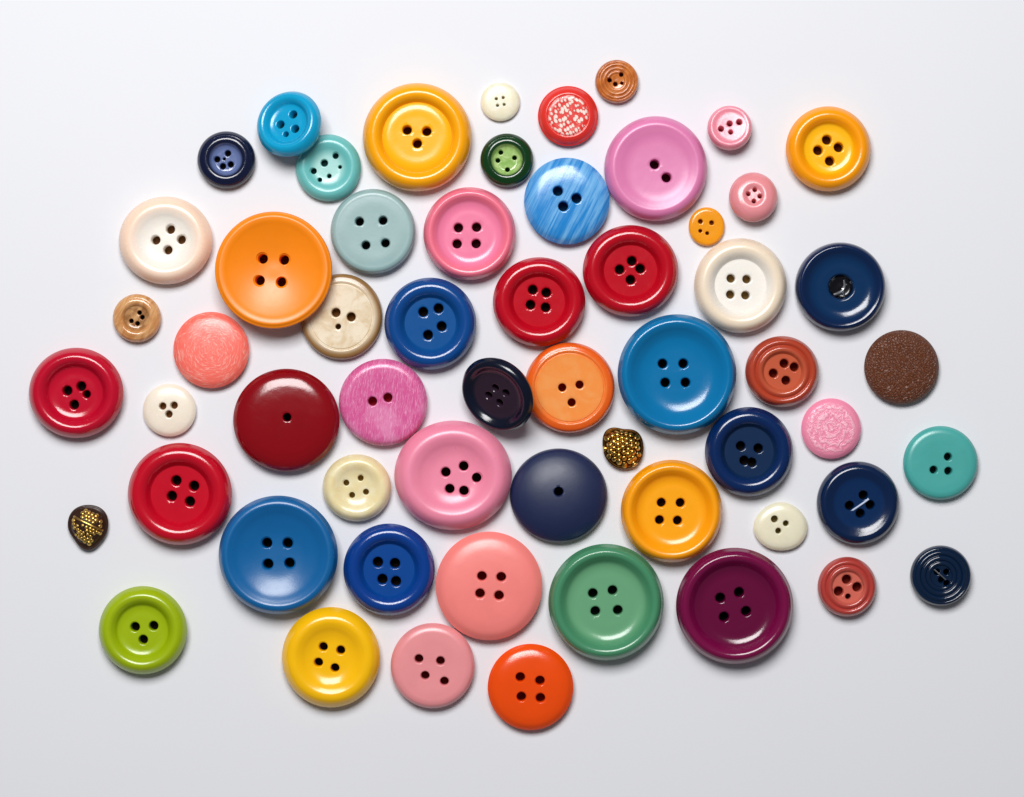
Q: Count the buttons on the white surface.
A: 58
